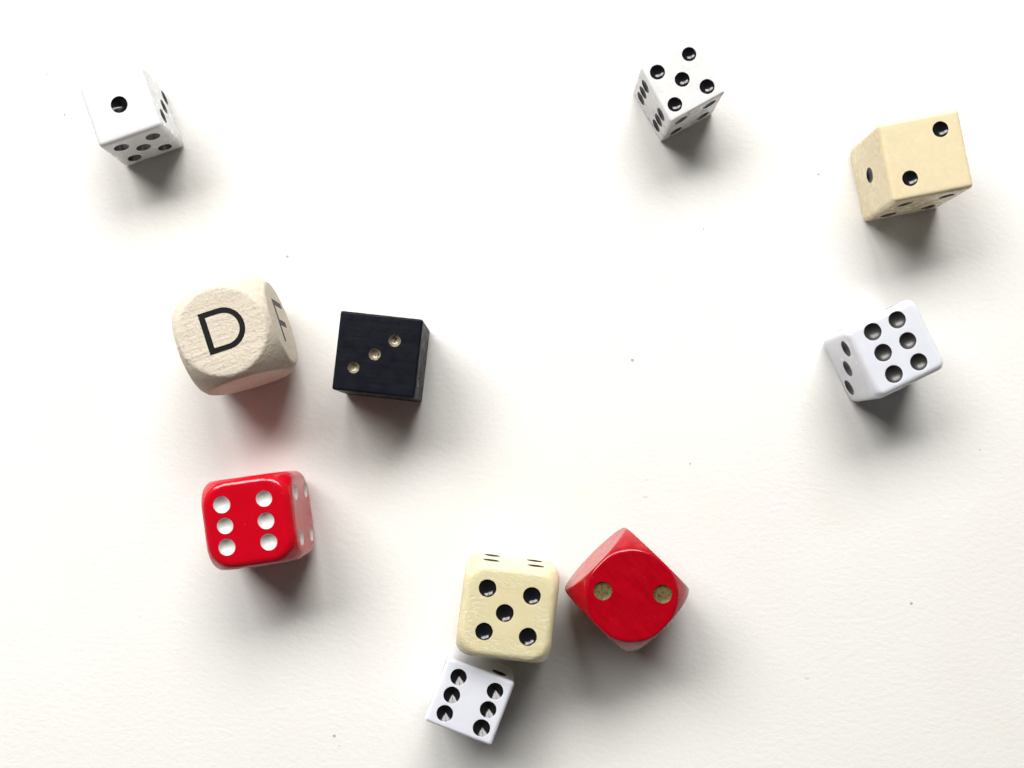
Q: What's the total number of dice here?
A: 10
